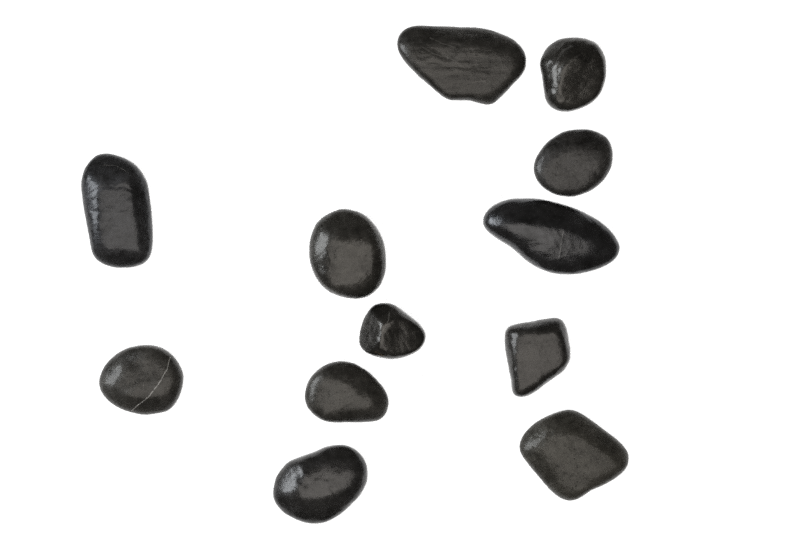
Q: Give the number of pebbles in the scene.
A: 12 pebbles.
